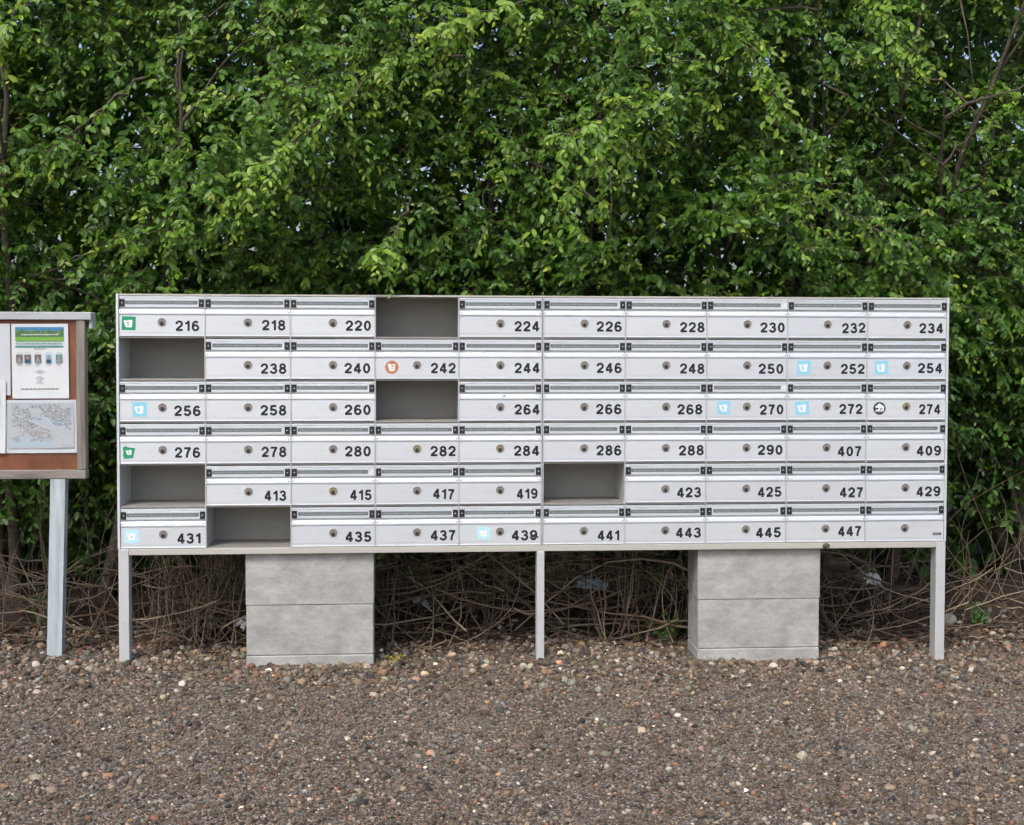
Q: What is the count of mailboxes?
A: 54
